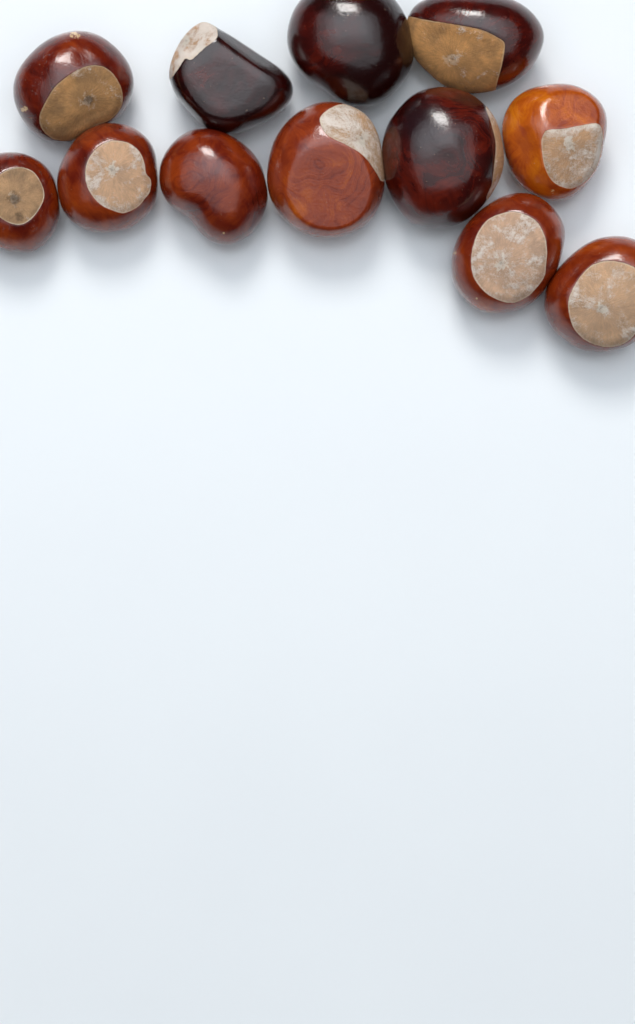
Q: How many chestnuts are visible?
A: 12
